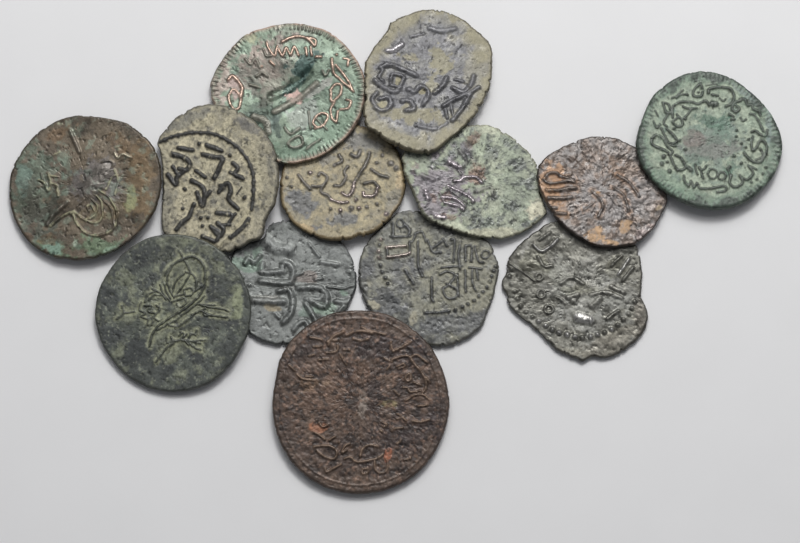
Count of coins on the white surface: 13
